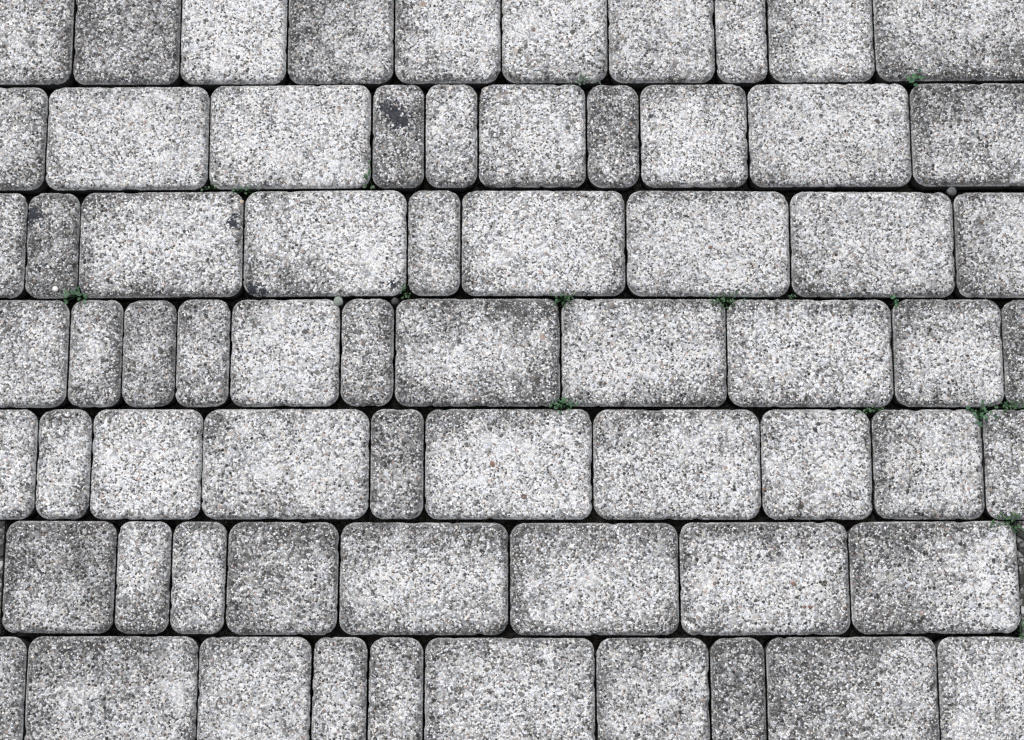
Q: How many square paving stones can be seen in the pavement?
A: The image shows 25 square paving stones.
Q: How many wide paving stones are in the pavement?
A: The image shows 23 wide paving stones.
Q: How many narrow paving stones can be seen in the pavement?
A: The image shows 20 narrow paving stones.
